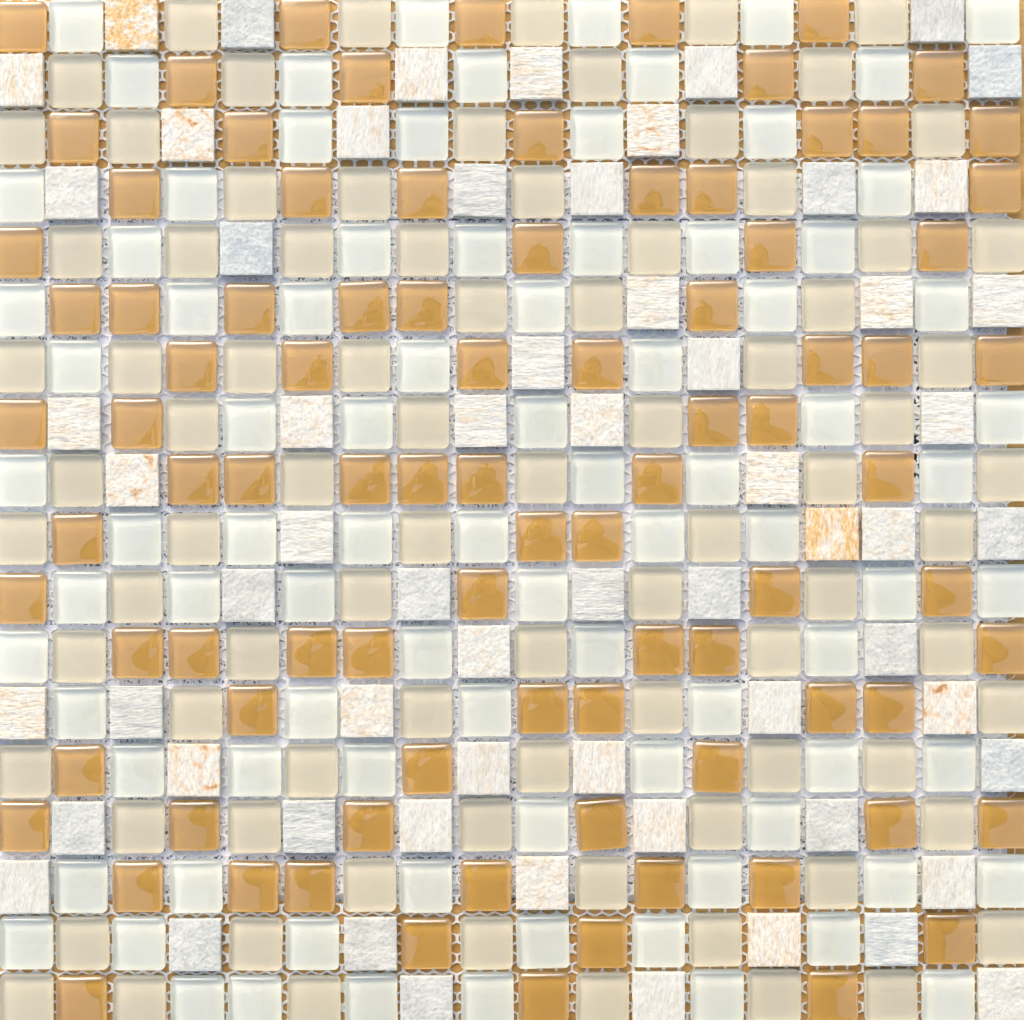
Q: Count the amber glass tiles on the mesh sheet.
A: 89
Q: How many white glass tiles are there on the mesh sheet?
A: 87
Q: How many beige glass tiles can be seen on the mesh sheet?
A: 85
